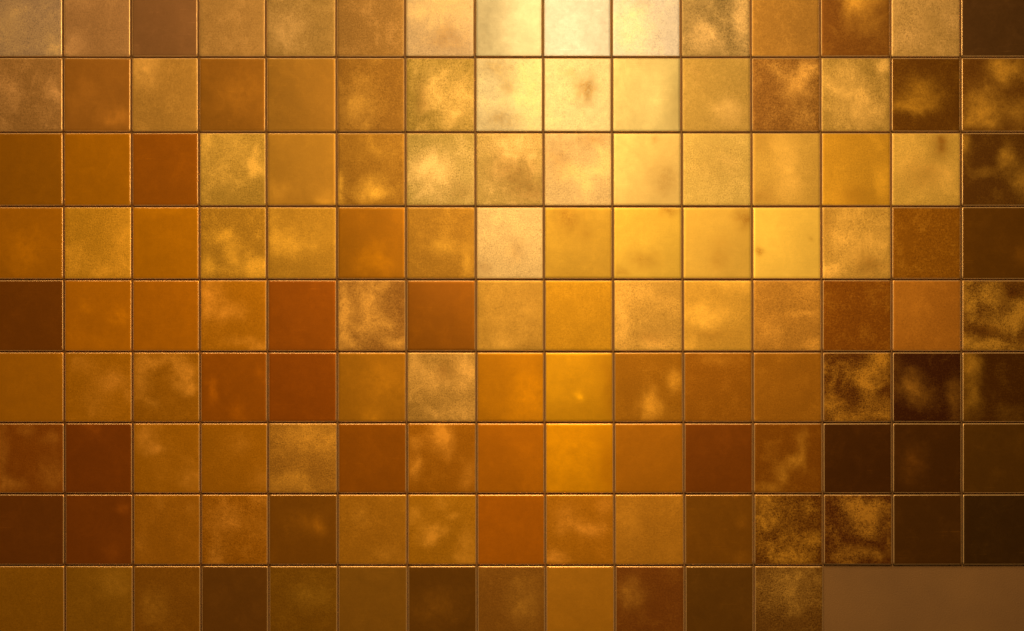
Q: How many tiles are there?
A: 132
